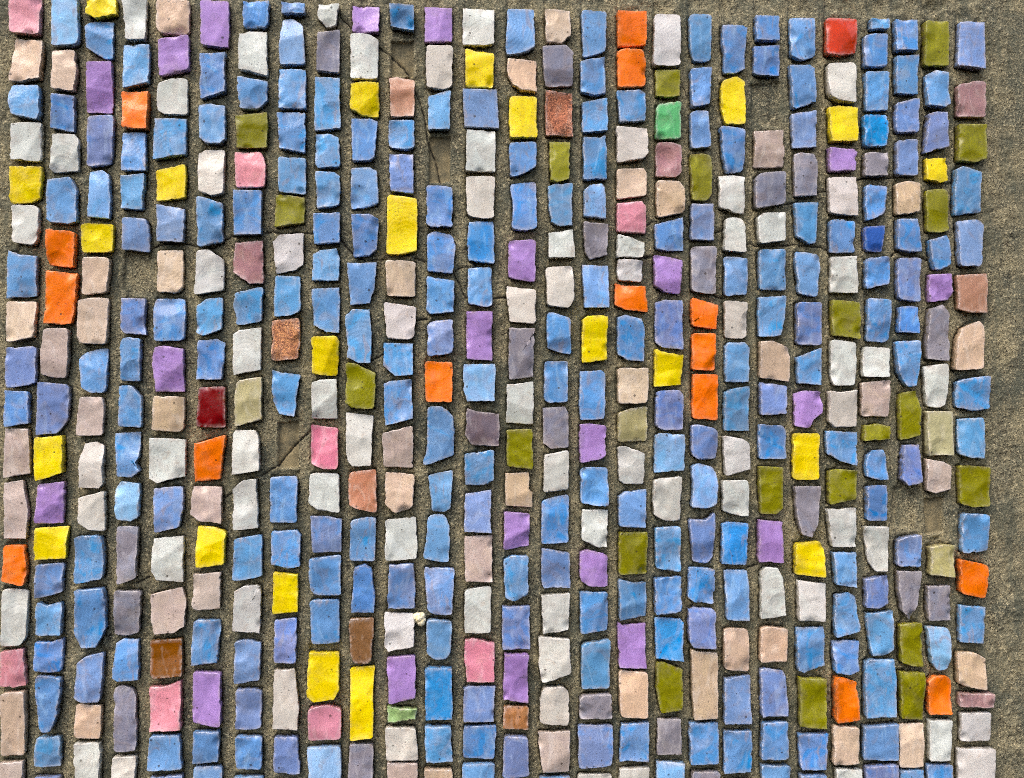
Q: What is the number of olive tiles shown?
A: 21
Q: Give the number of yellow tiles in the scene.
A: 22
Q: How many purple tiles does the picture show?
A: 21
